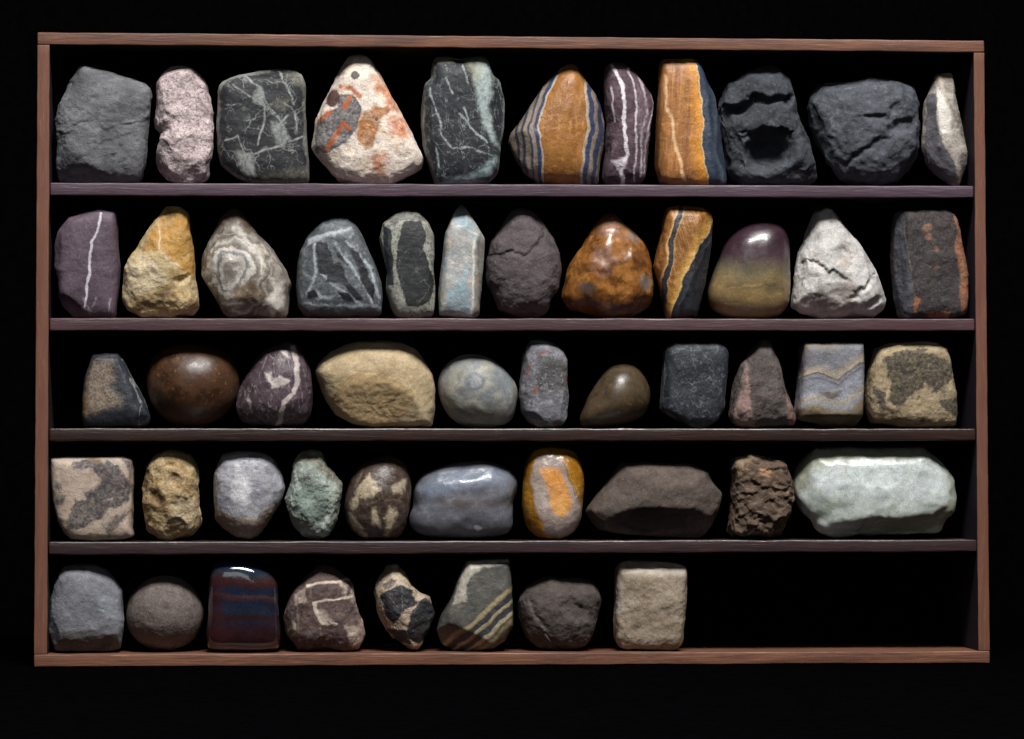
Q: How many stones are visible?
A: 52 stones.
